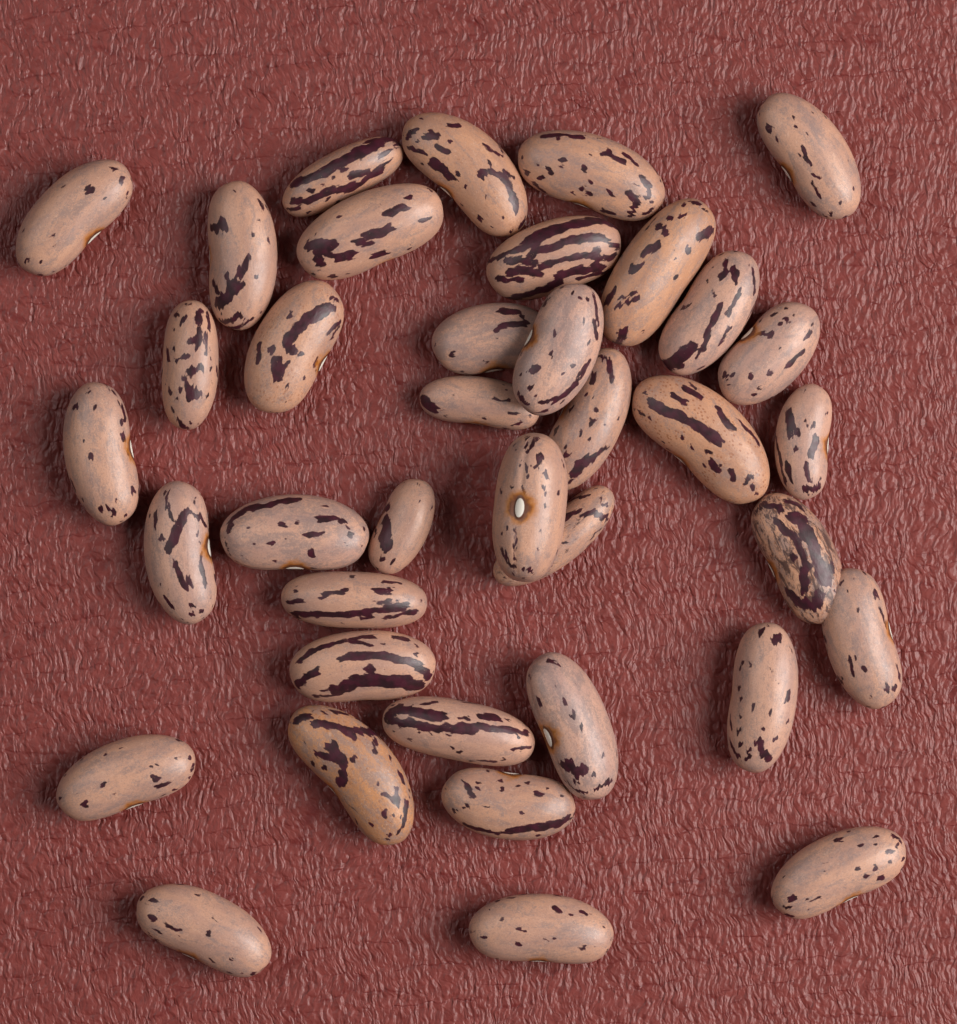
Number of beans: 38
